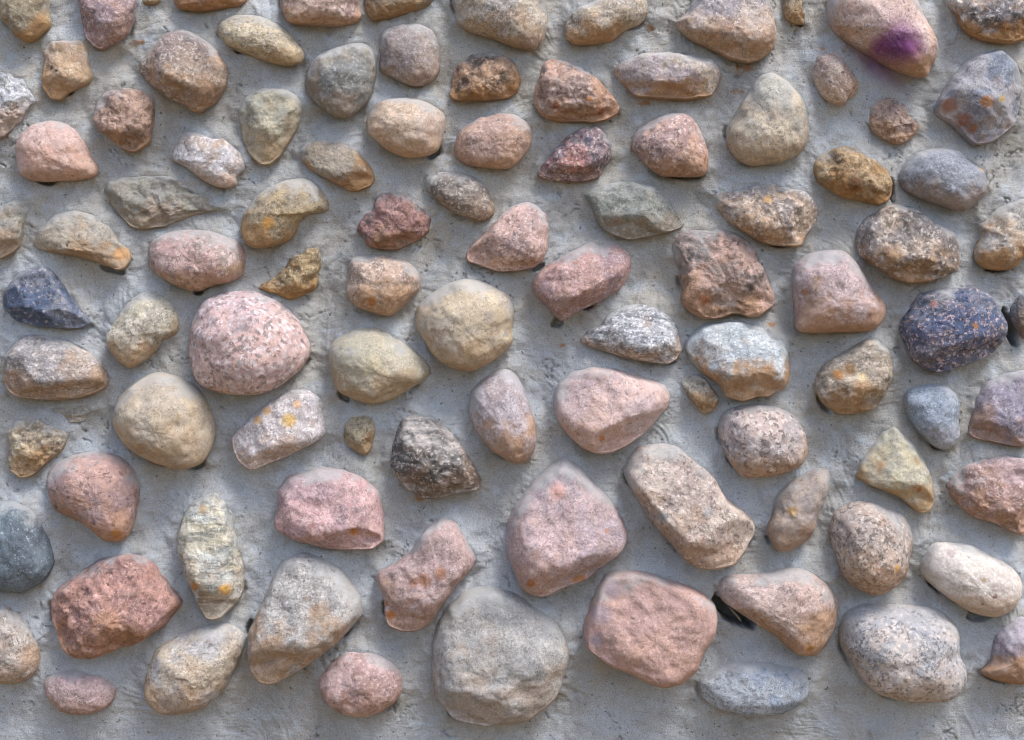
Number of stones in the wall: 100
